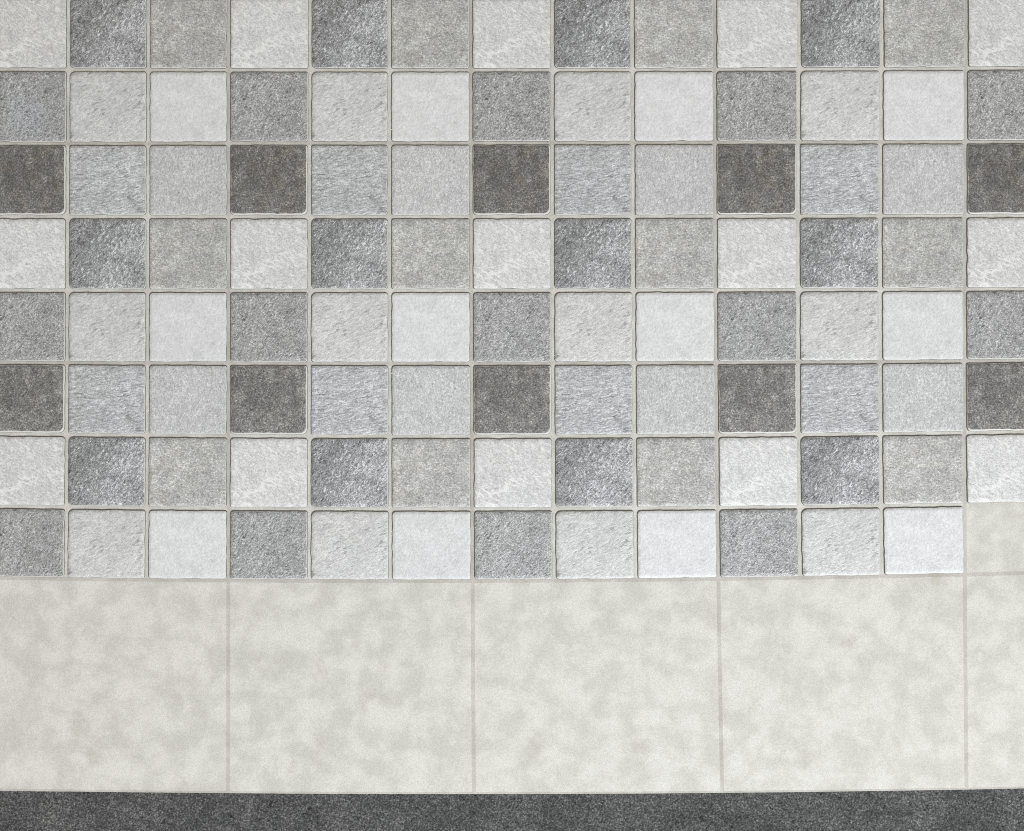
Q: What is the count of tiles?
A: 103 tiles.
